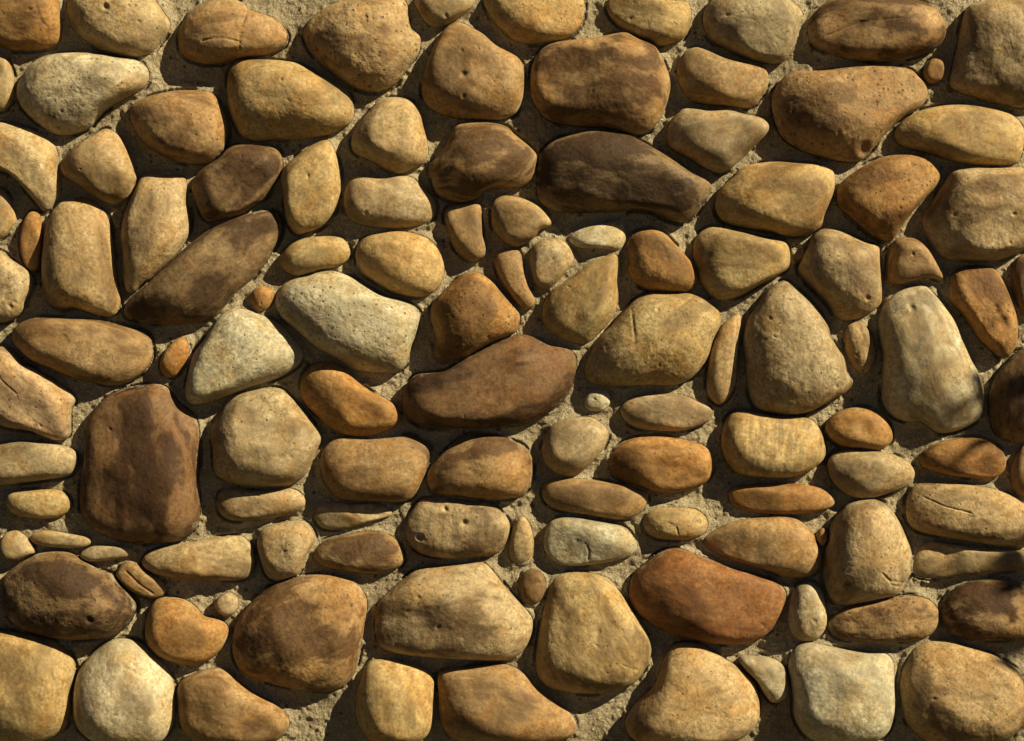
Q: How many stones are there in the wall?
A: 122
